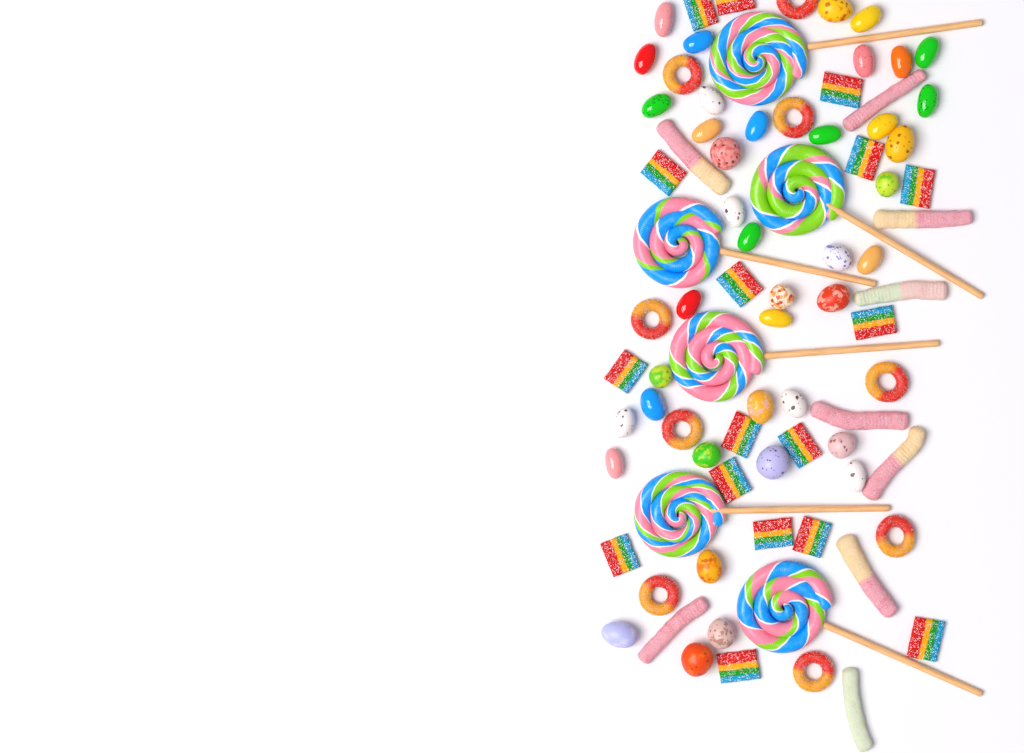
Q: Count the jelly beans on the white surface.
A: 19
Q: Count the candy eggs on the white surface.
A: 21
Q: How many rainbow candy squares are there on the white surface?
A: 17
